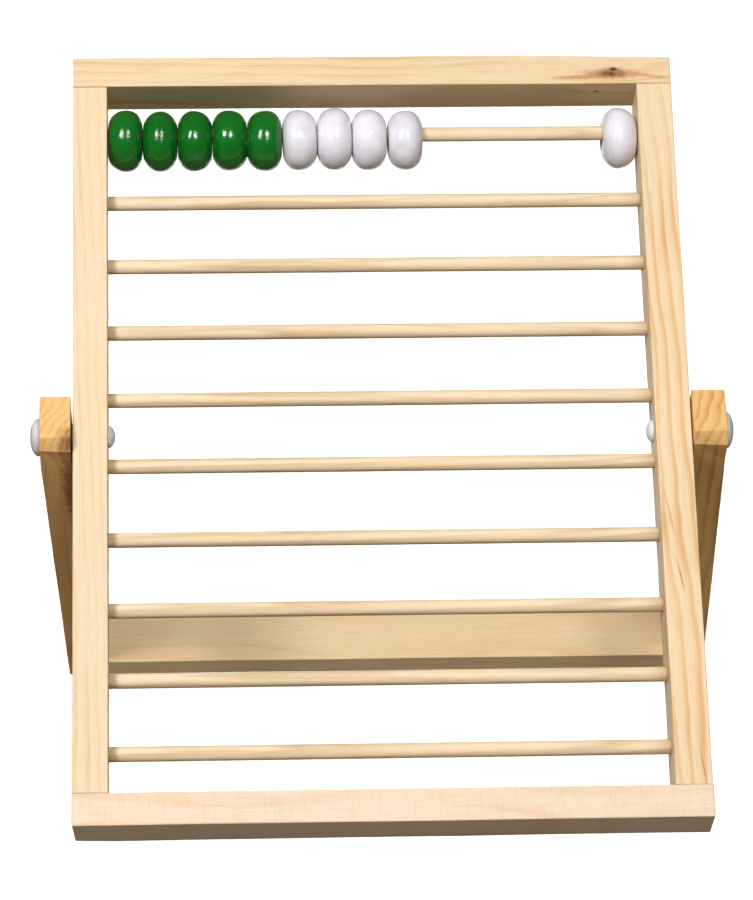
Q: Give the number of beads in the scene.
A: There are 10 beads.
